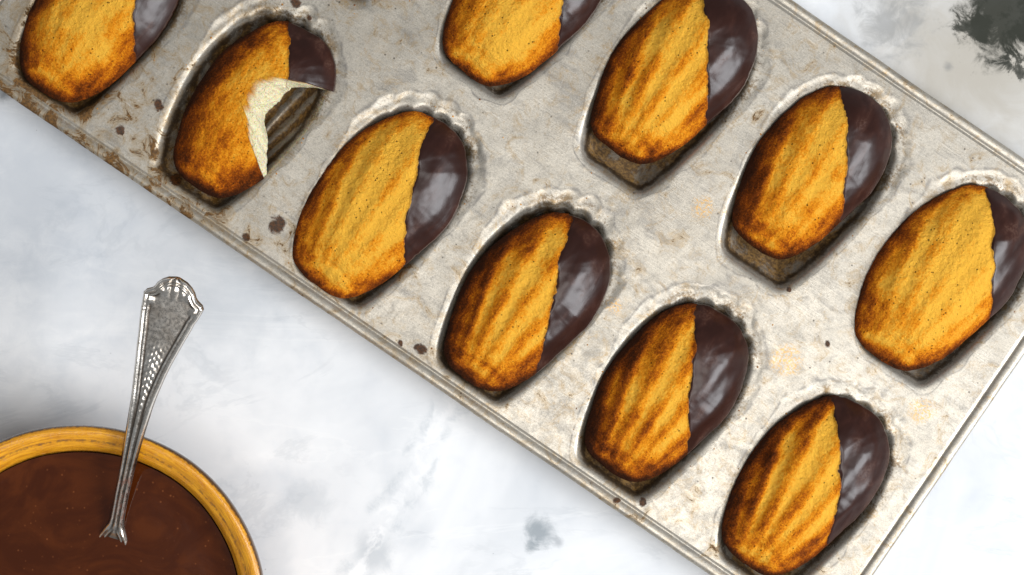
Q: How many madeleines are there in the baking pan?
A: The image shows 10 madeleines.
